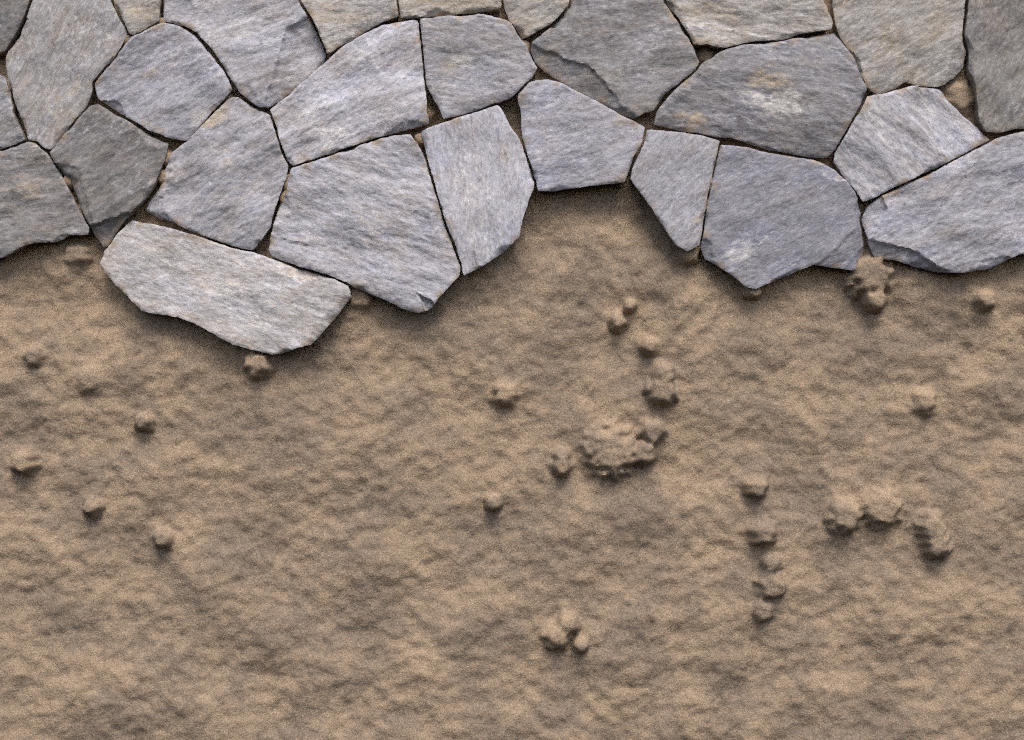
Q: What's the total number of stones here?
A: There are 27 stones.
